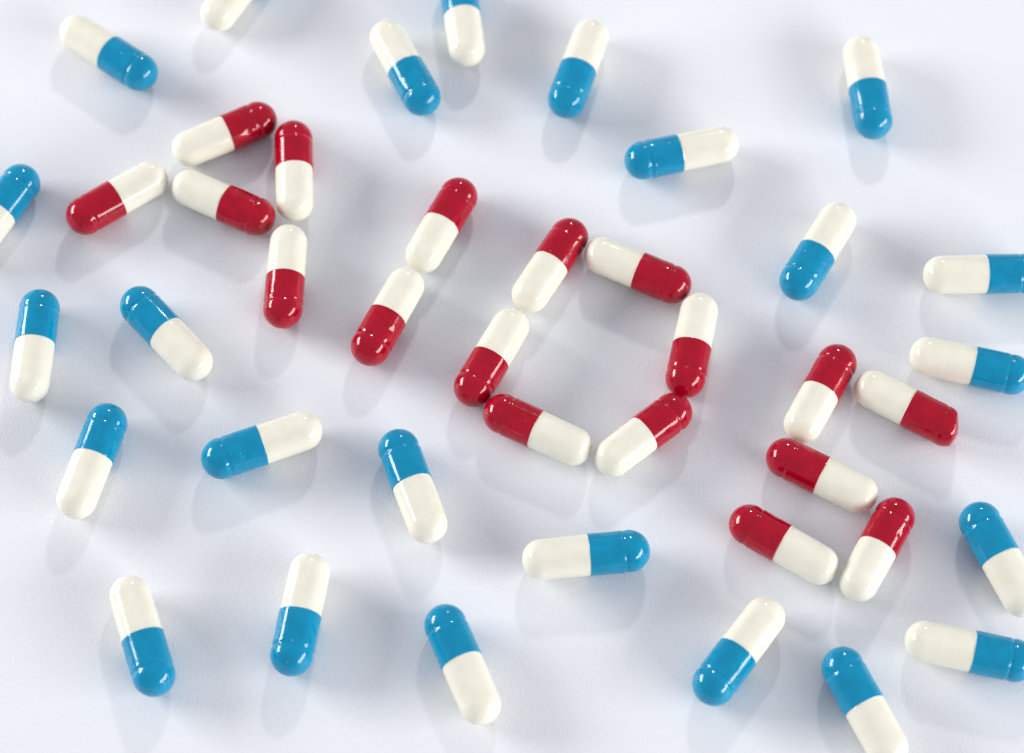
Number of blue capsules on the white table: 24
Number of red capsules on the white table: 18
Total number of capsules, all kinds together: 42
